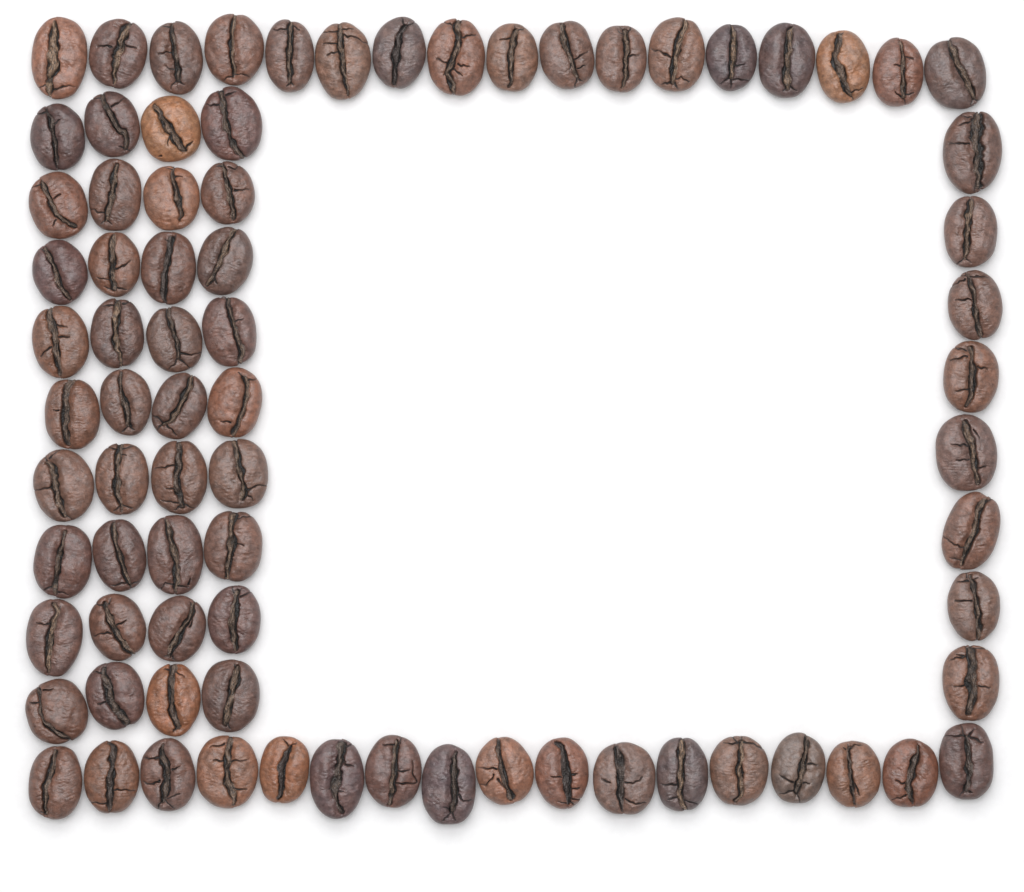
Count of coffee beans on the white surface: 78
